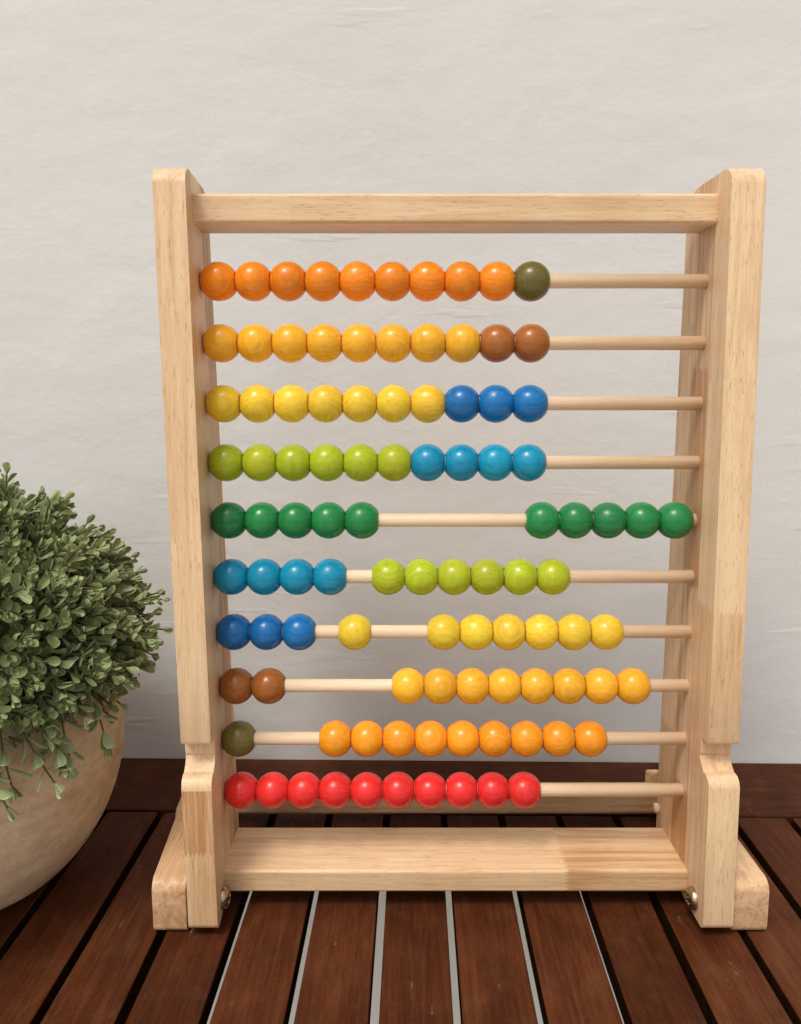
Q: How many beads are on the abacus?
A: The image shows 100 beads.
